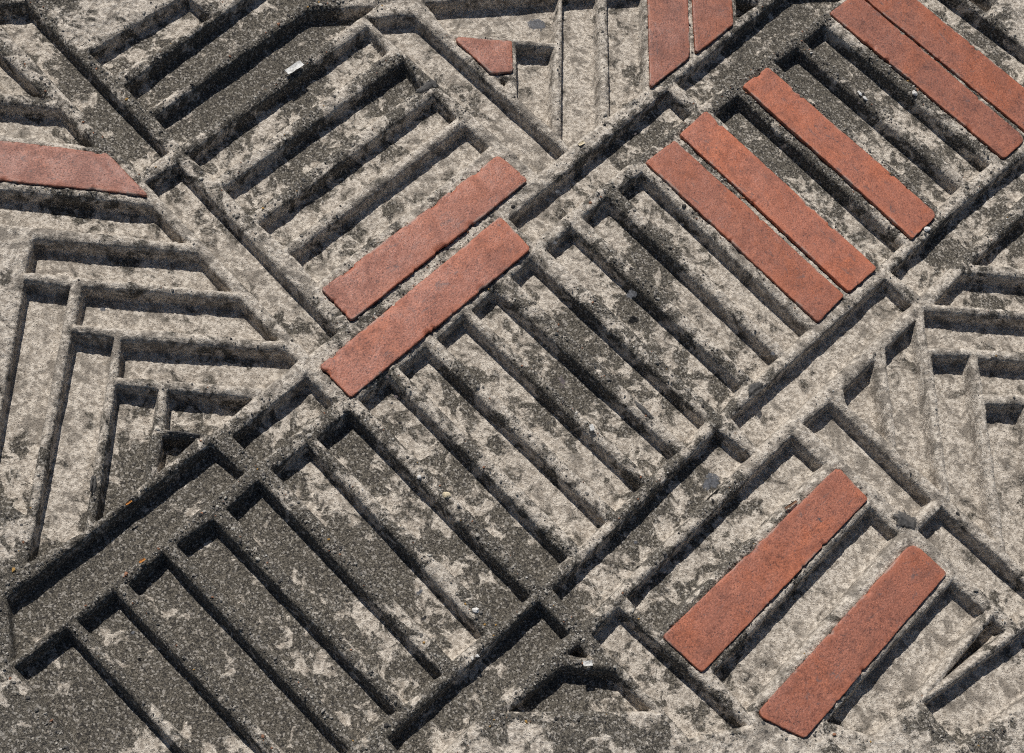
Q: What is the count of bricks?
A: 13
